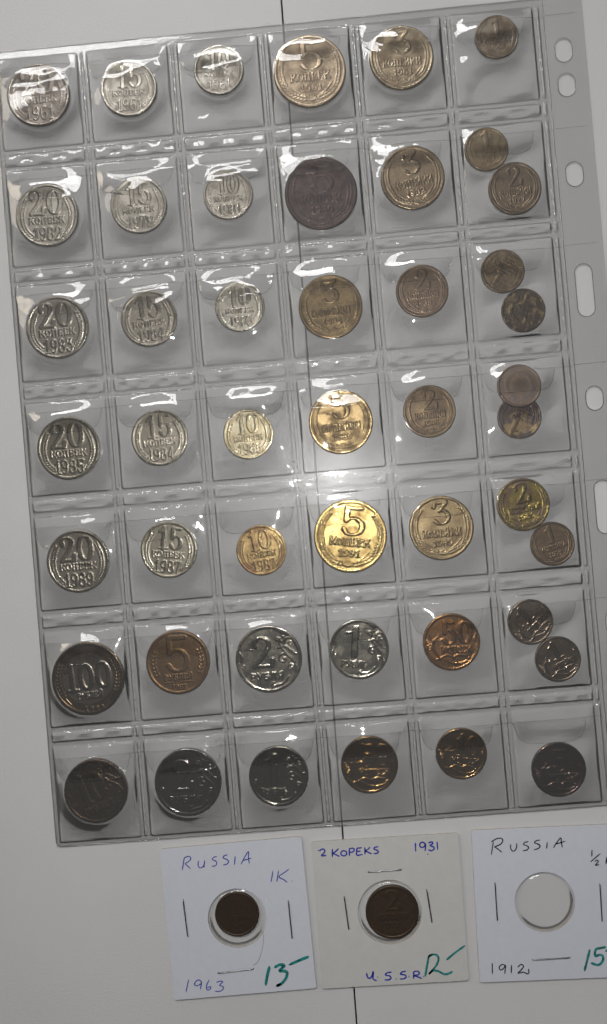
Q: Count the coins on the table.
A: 49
